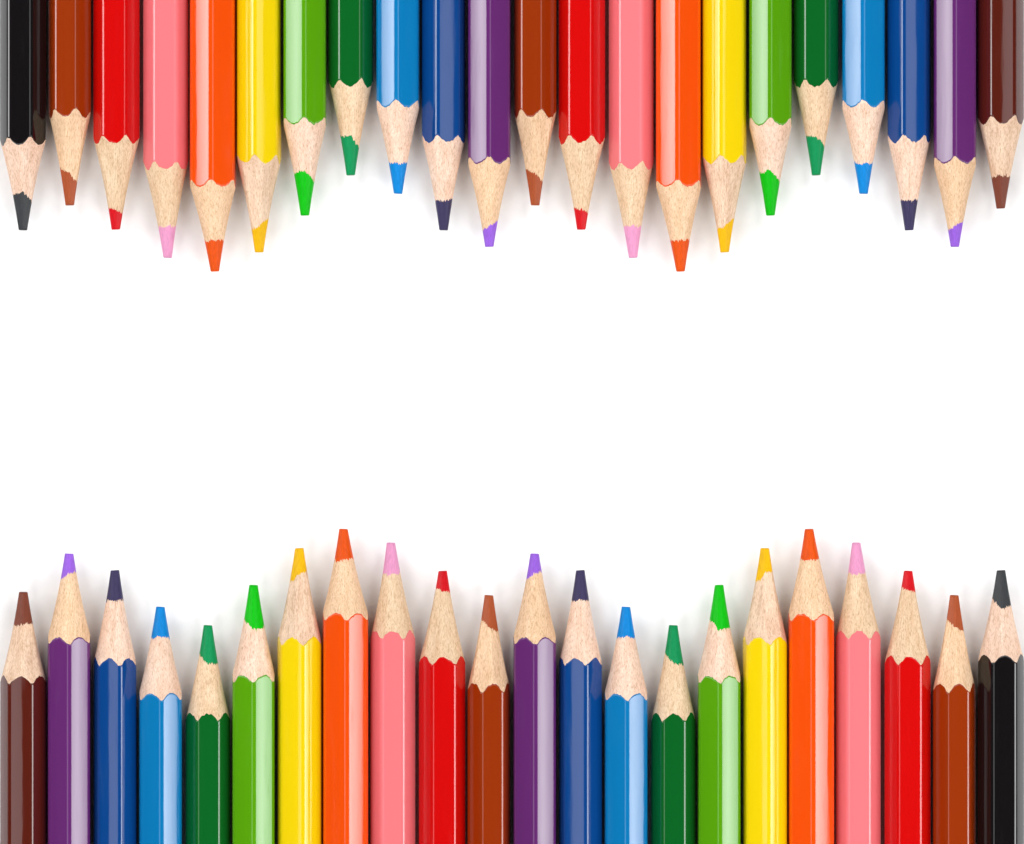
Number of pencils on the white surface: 44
